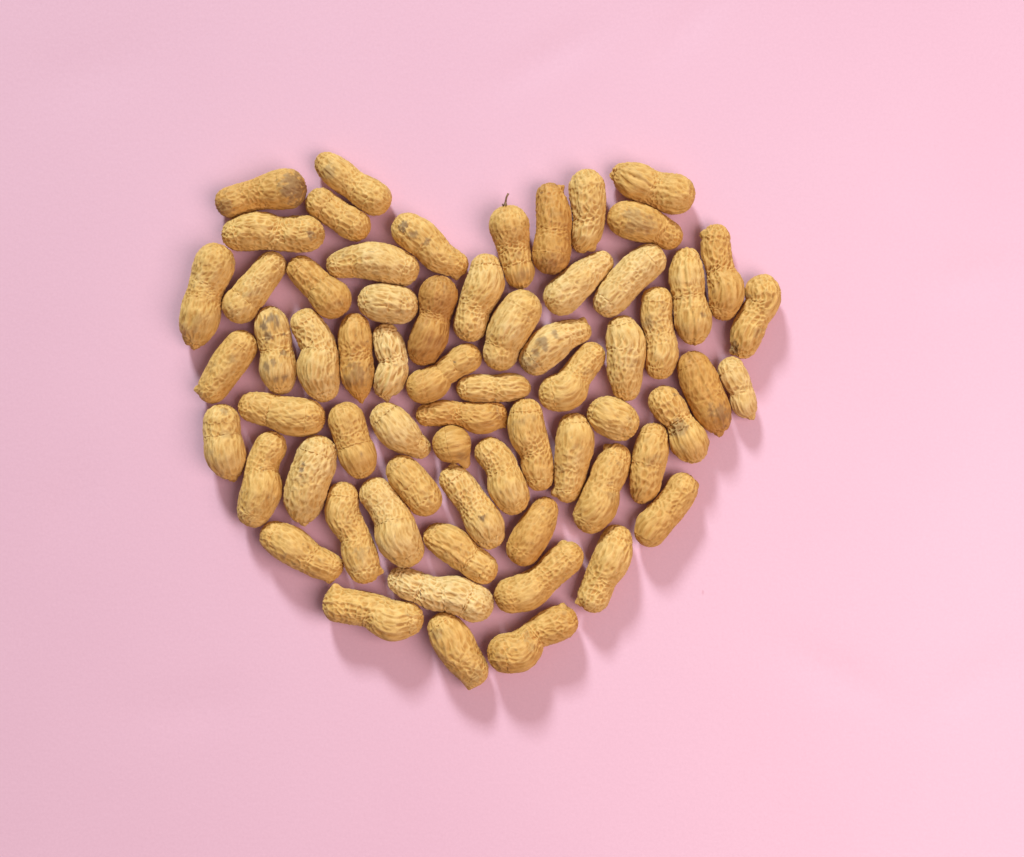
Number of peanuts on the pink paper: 65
